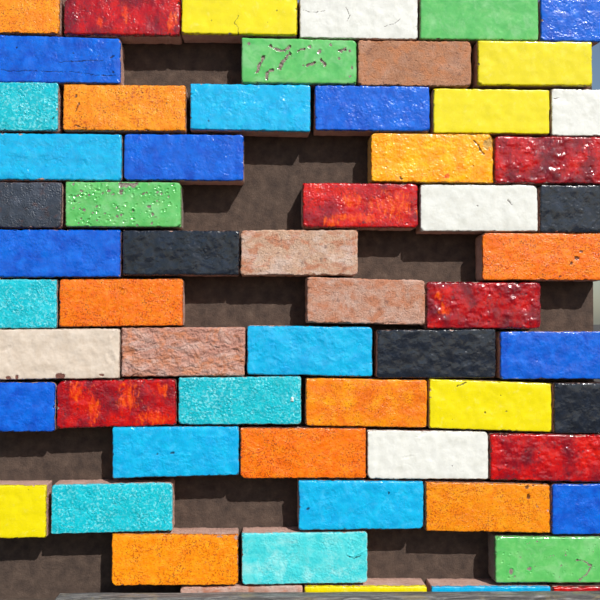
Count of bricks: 60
